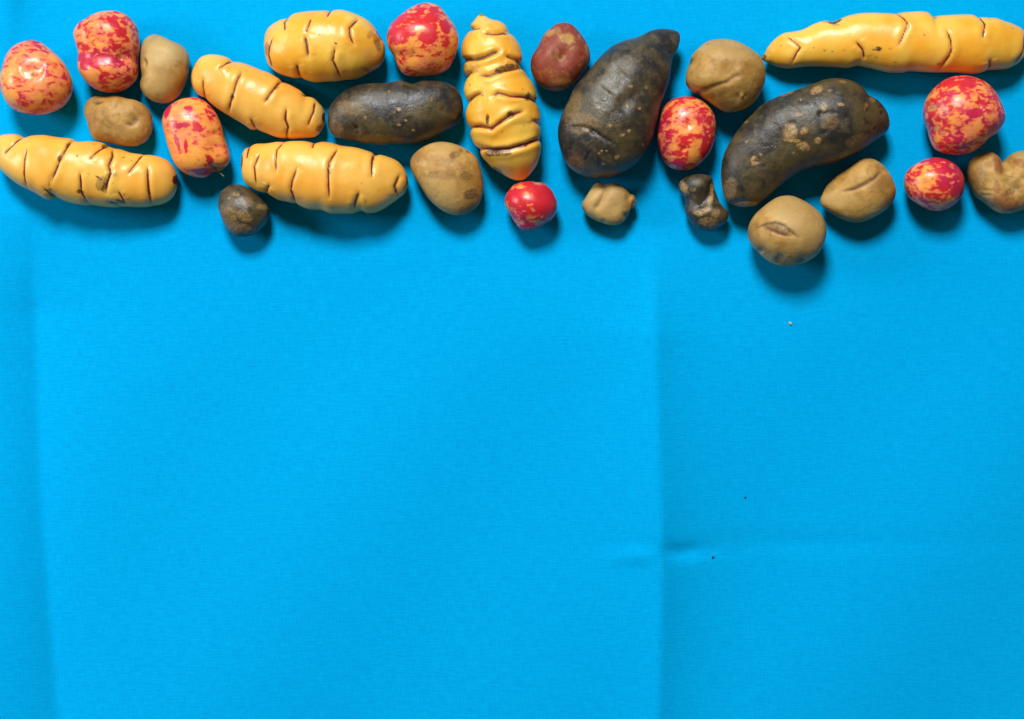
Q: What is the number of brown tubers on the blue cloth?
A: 9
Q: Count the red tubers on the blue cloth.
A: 8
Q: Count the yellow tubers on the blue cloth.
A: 6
